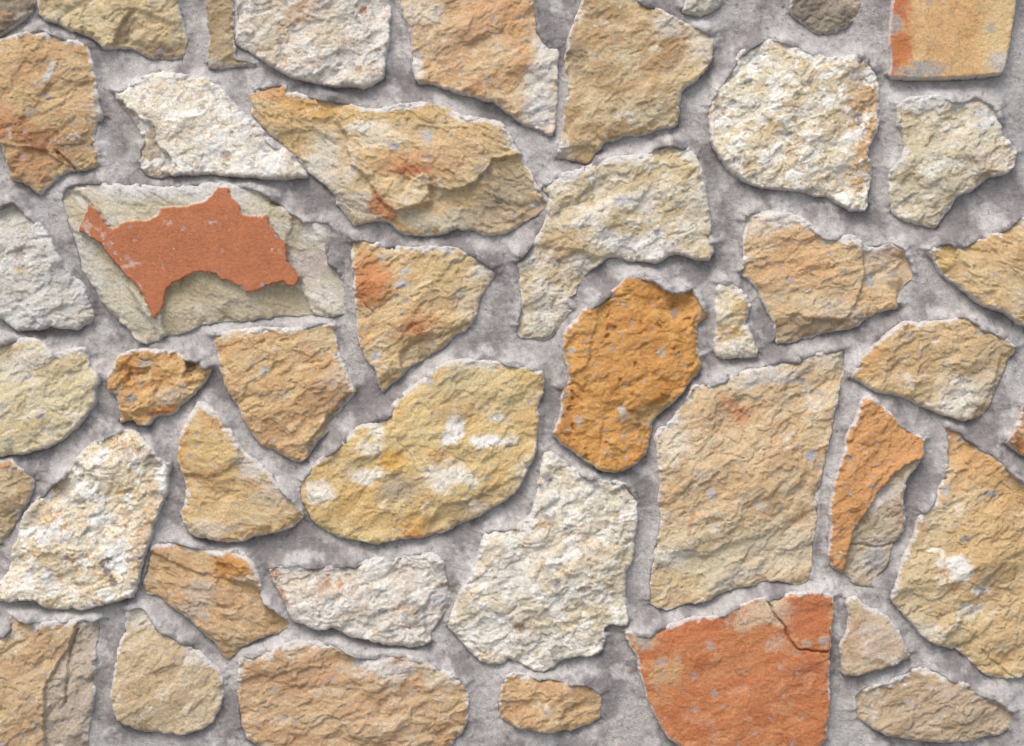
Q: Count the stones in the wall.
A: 44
